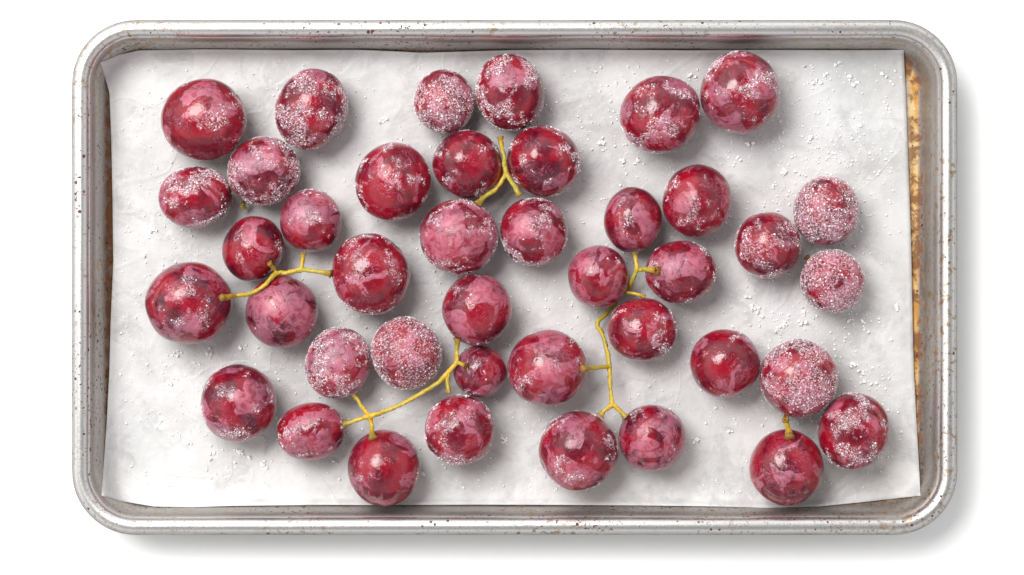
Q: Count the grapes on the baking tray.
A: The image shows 41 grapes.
